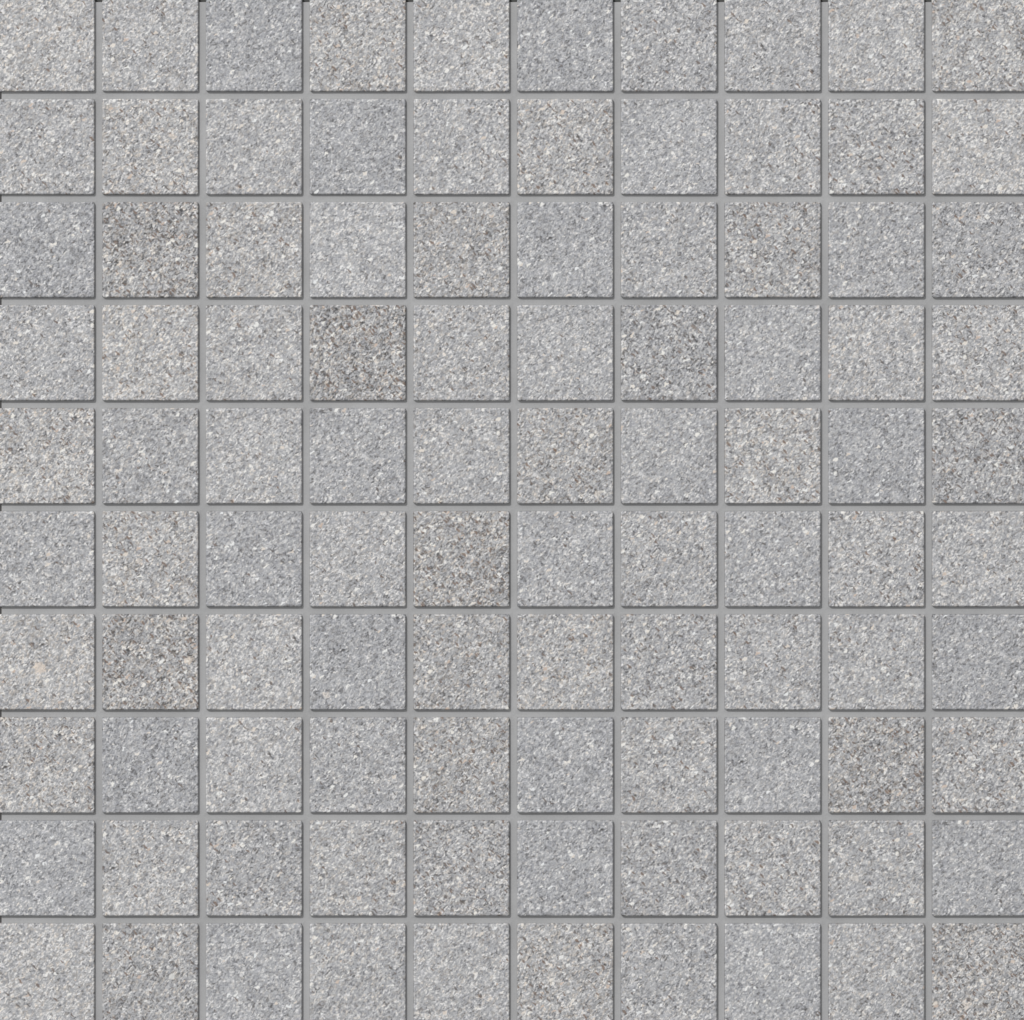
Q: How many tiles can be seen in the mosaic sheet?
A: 100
